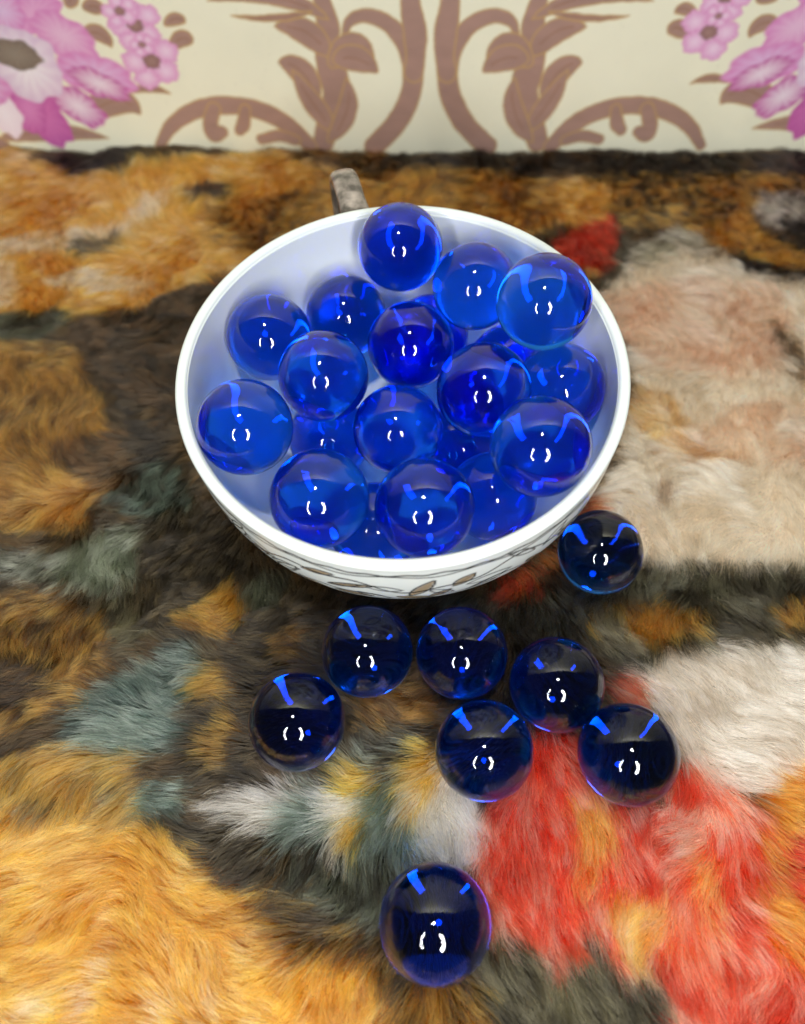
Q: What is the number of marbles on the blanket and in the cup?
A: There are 28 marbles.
